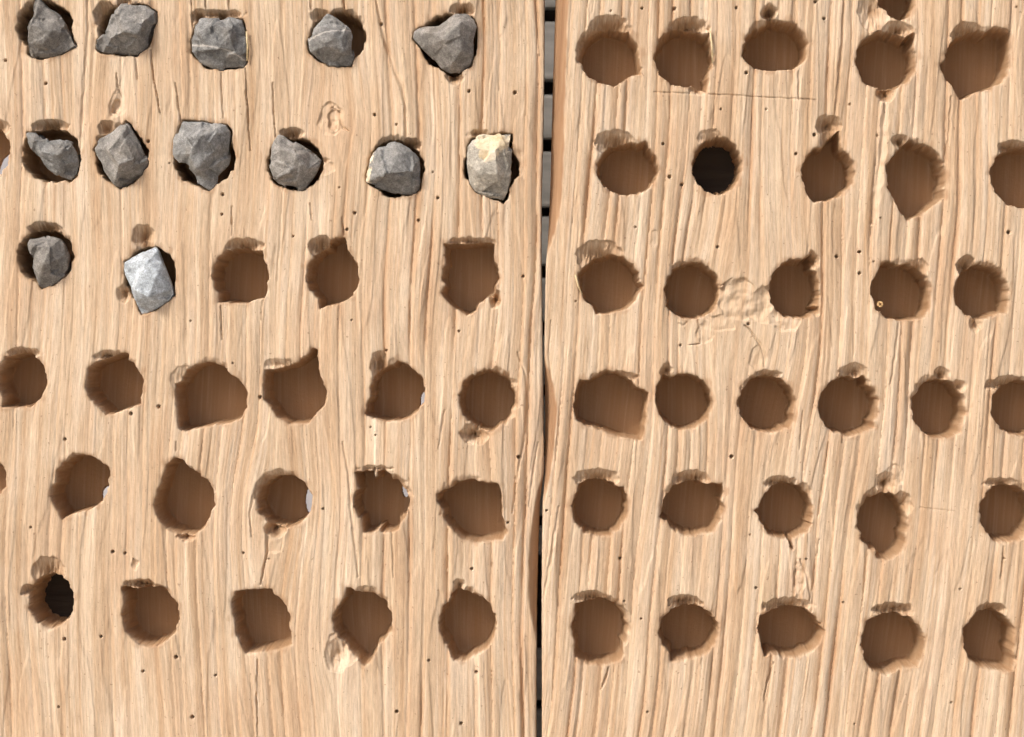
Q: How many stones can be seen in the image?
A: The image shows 13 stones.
